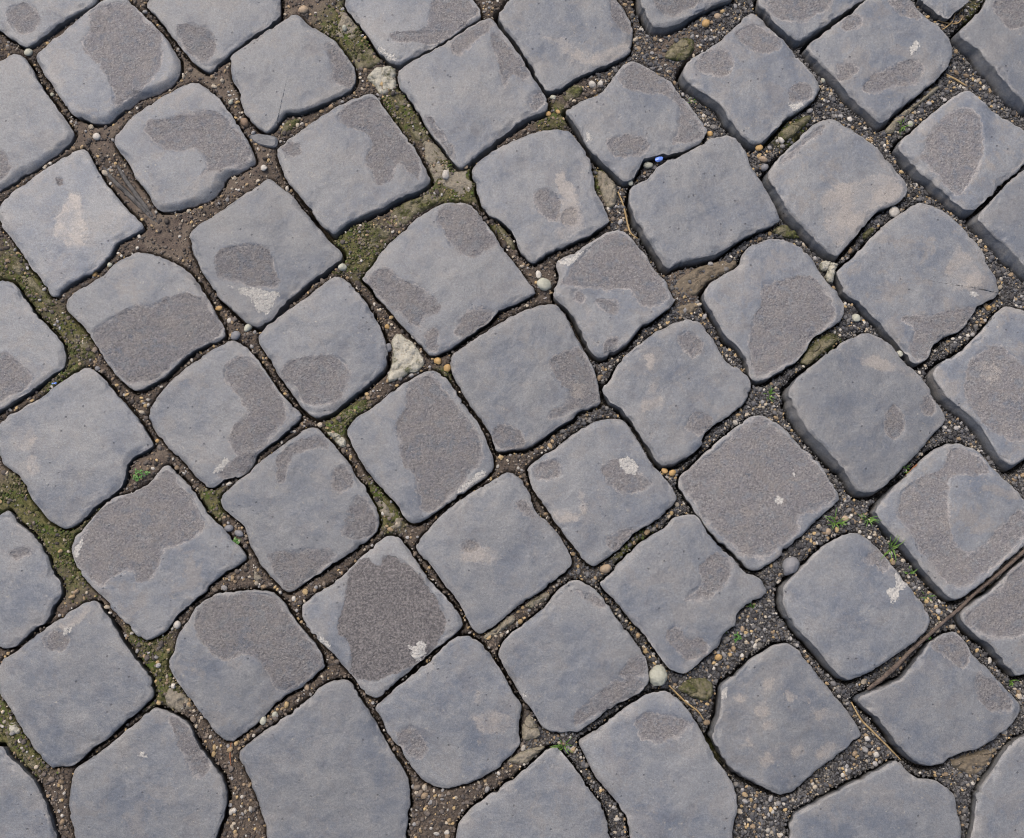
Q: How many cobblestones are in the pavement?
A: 62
